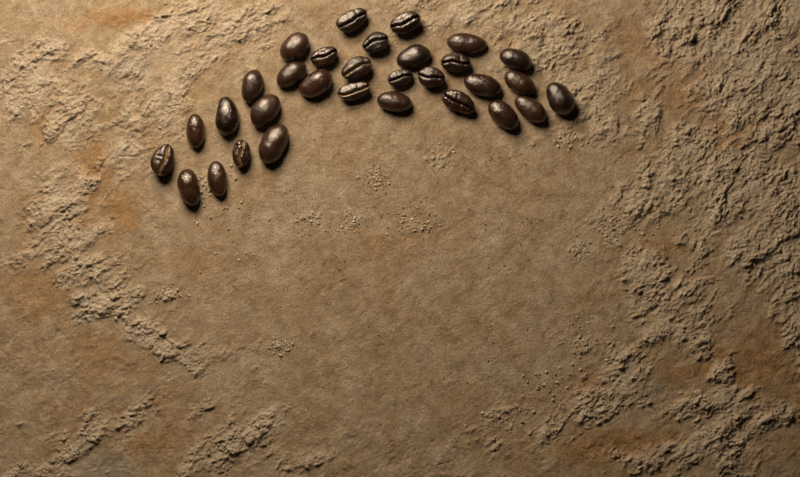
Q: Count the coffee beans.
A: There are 31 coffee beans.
